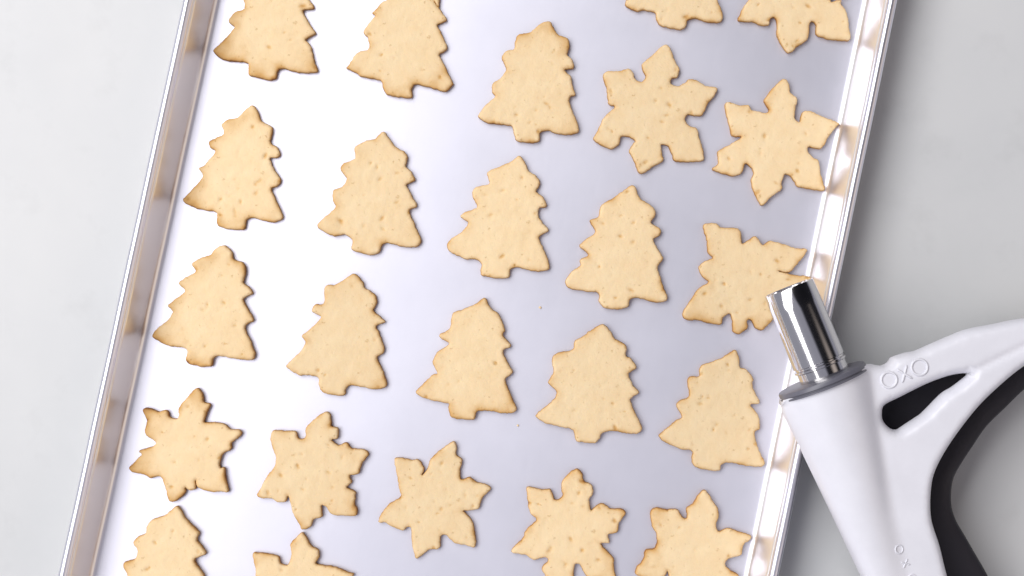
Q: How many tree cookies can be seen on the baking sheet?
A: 14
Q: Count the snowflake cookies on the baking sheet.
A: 10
